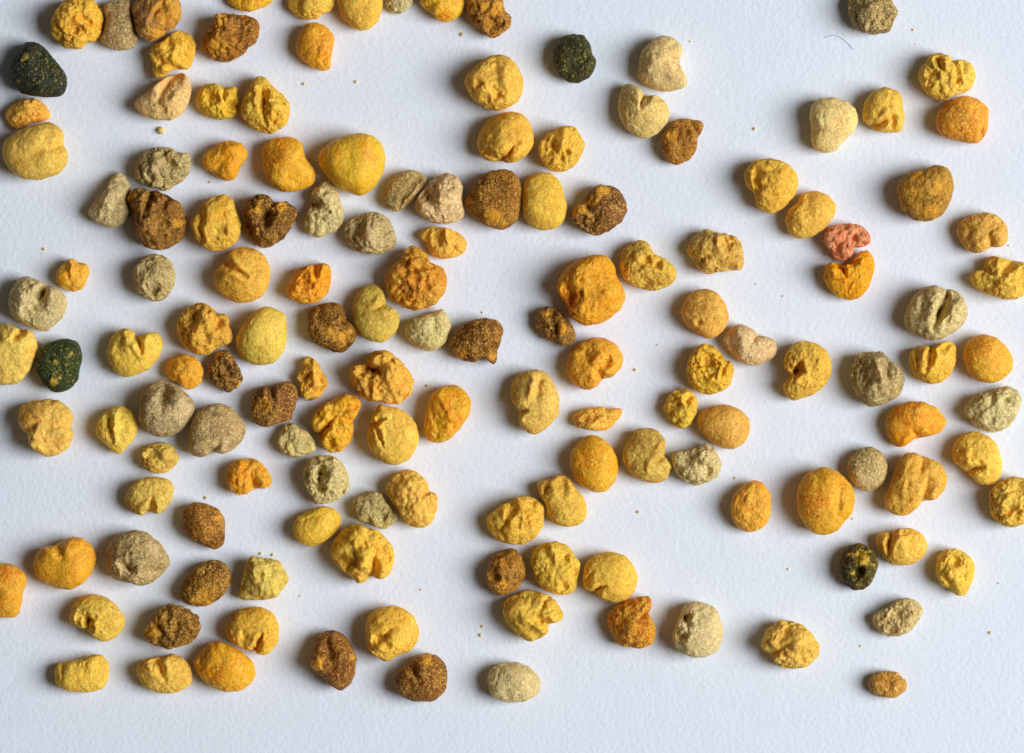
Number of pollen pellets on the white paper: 147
